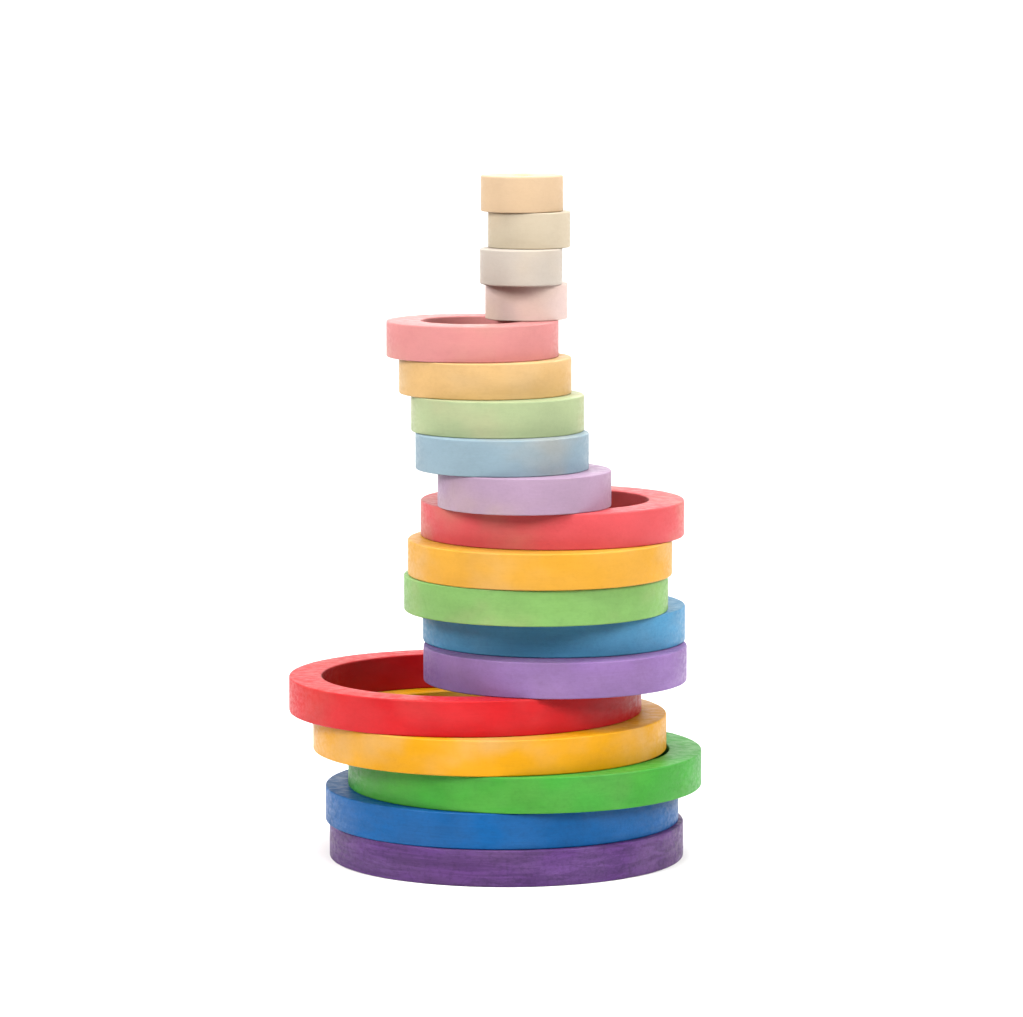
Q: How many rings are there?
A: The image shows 19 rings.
